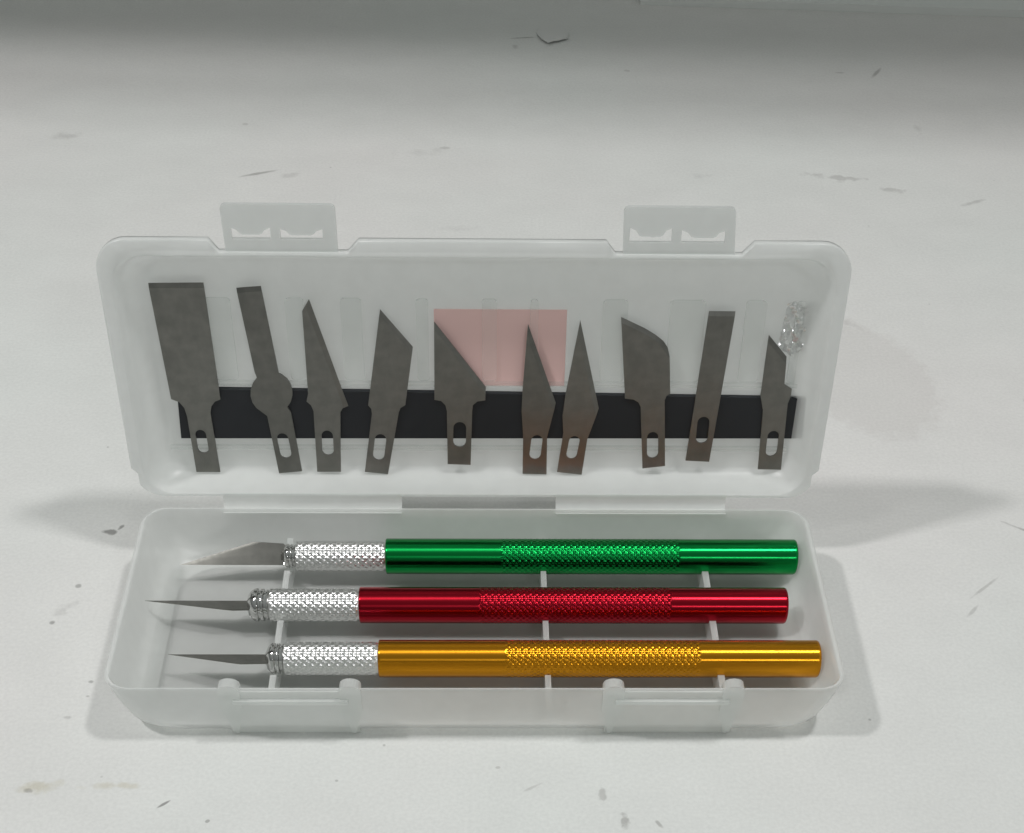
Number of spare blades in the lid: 10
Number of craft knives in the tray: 3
